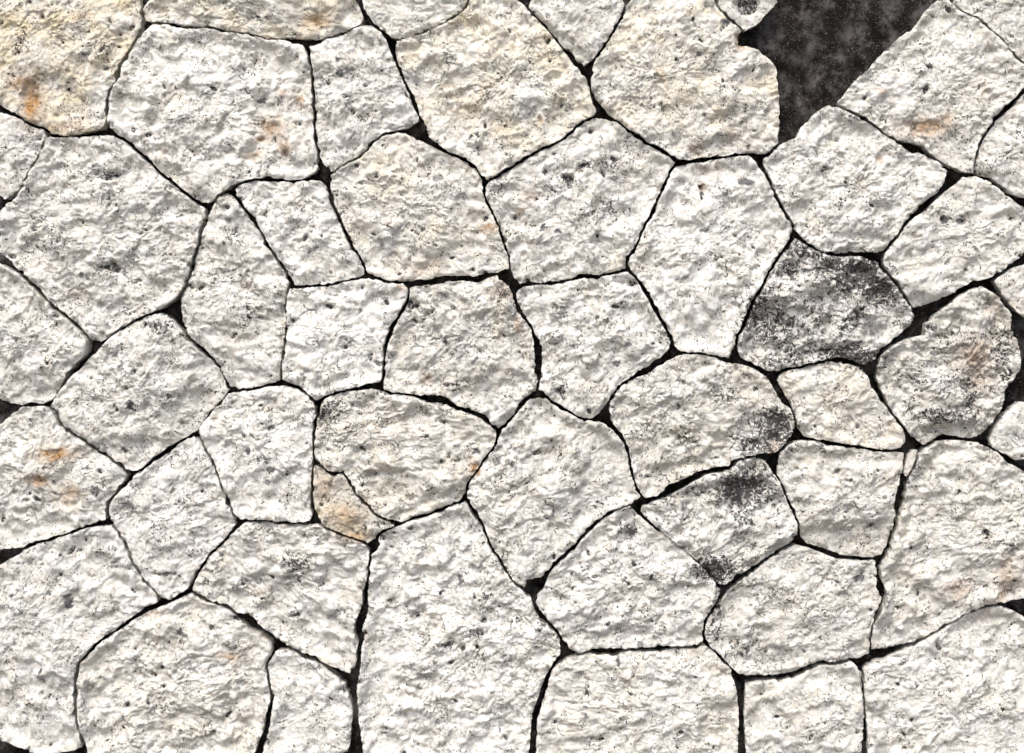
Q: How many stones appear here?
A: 52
